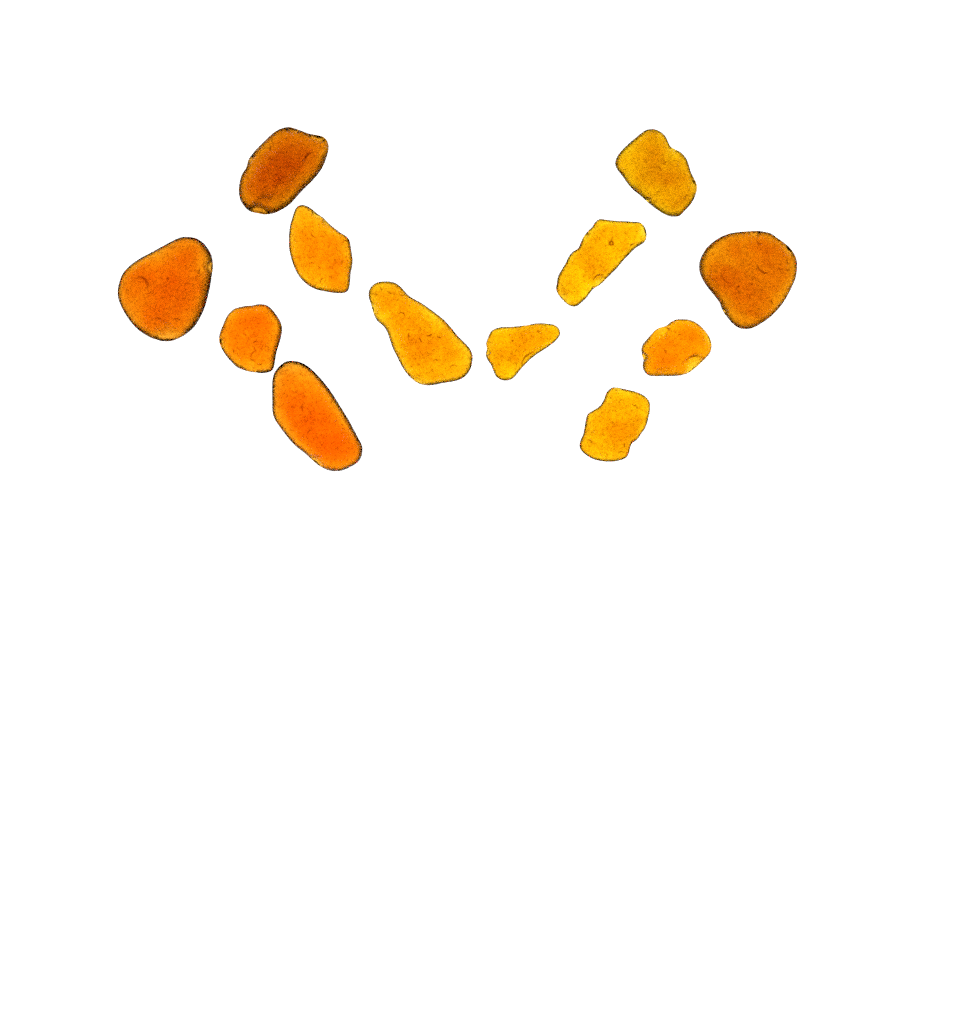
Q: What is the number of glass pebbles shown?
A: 12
